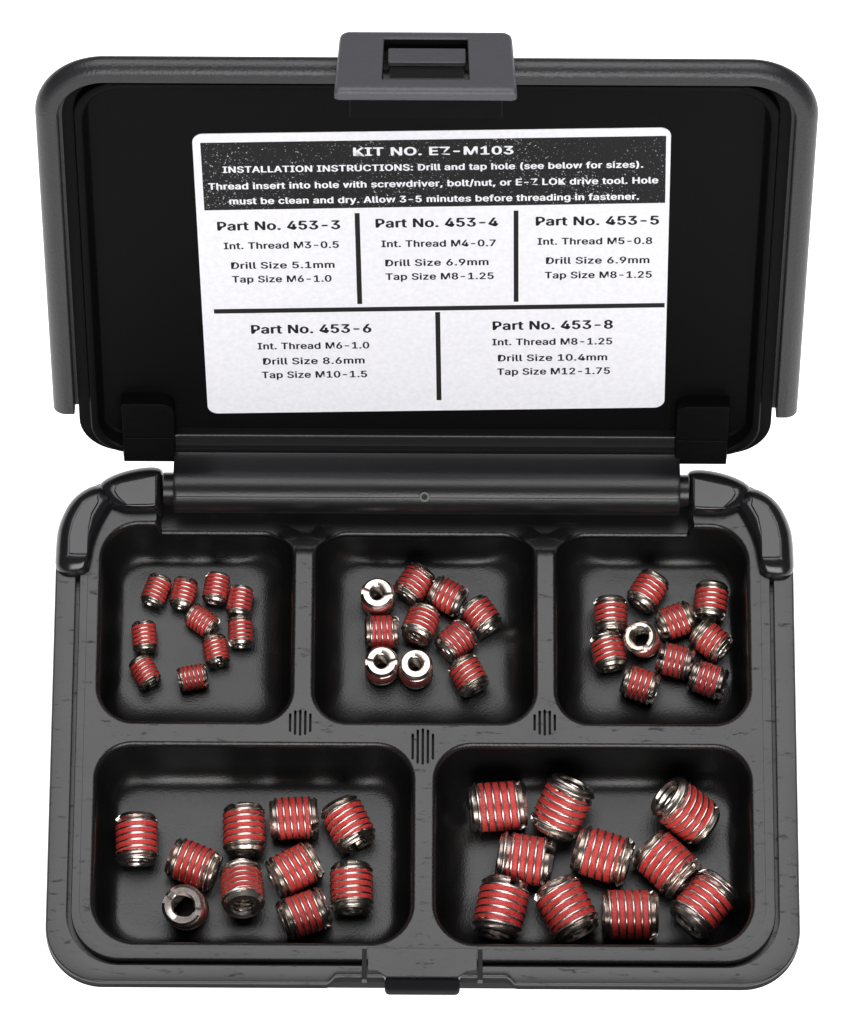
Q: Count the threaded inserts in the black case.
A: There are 50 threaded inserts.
